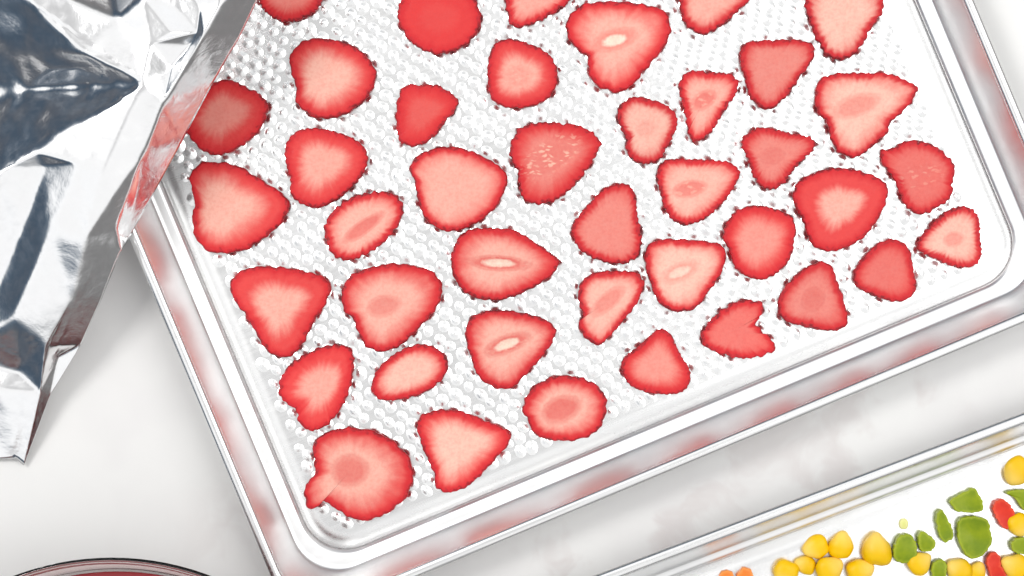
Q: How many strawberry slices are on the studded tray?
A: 41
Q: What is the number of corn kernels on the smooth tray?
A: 13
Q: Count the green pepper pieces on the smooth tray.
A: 8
